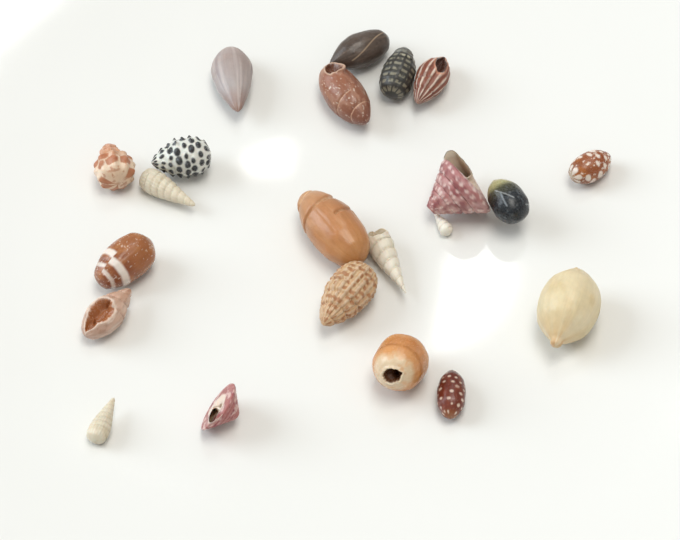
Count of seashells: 22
